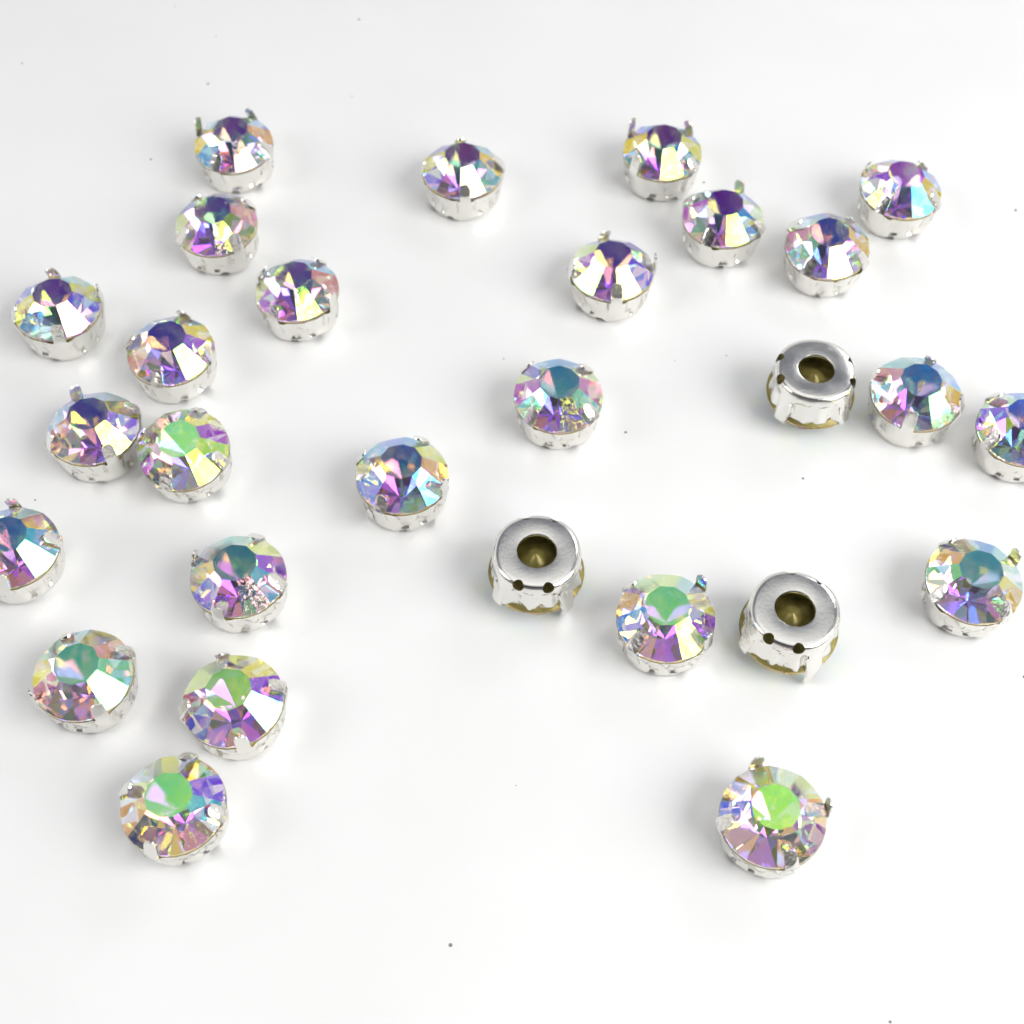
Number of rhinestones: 28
